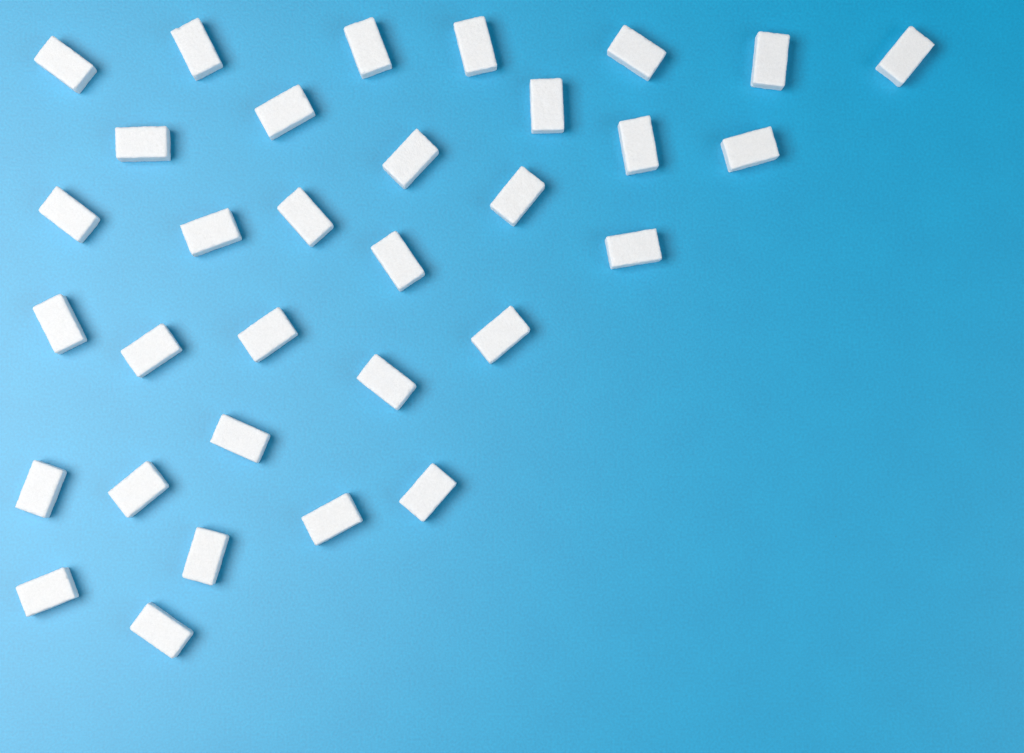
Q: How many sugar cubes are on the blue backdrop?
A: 32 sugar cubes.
